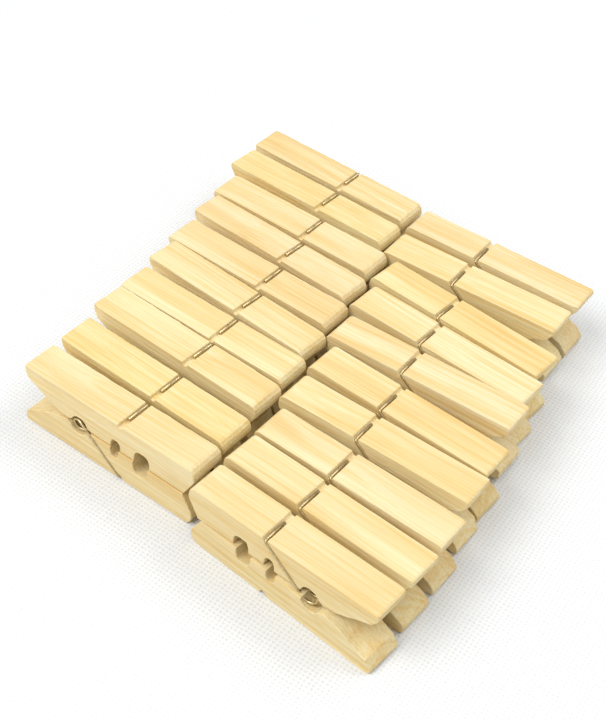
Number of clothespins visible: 20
